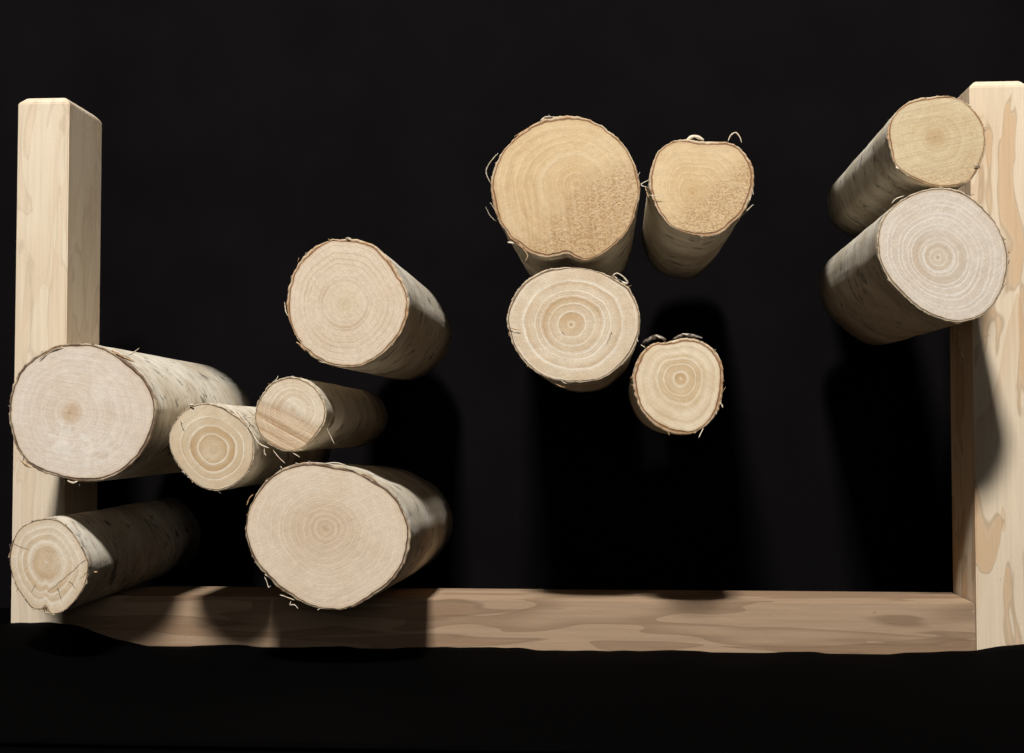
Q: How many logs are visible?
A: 12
